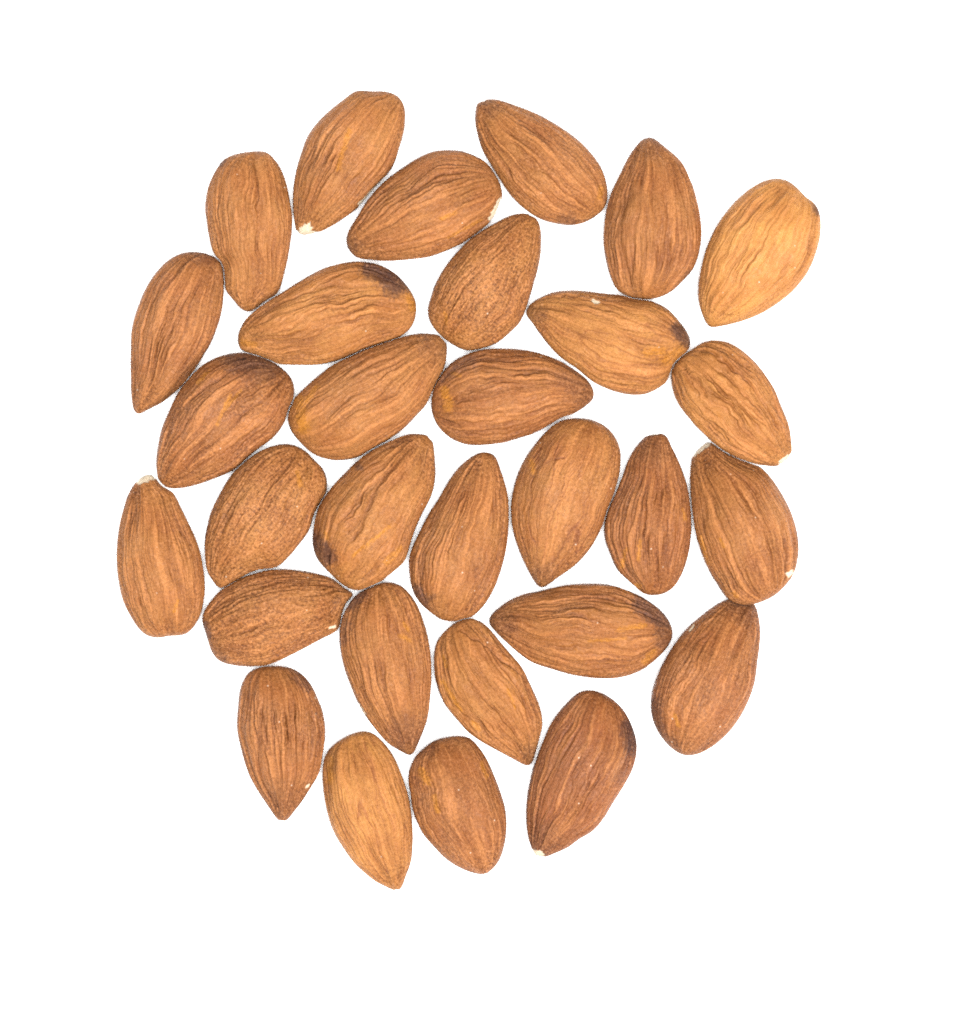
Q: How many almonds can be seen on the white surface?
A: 30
